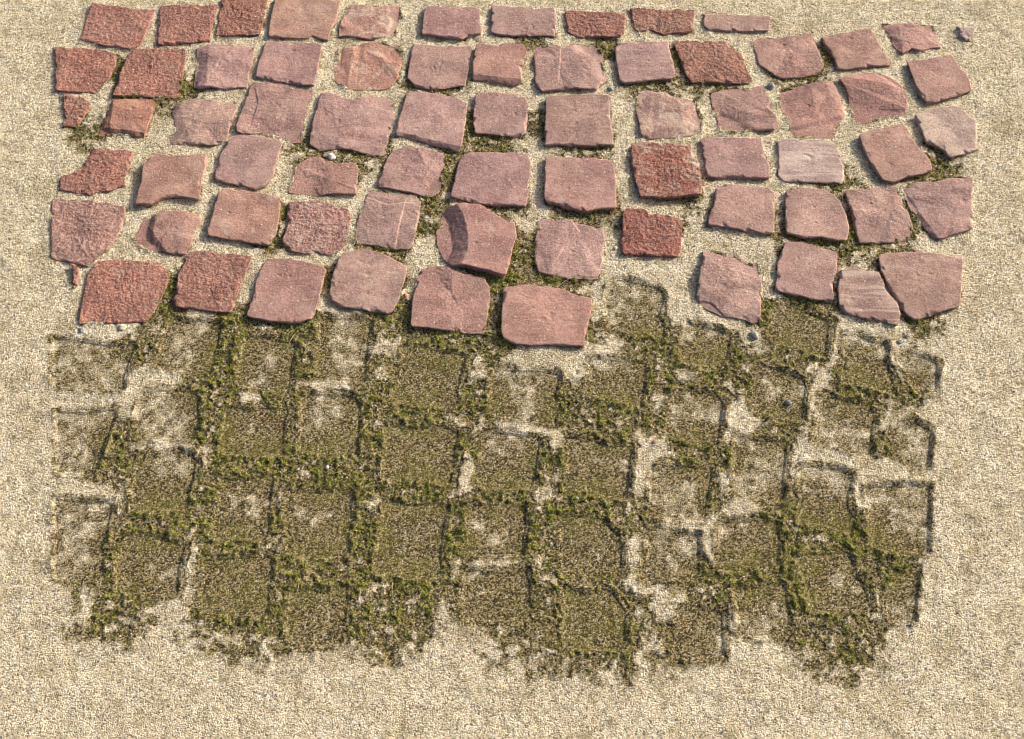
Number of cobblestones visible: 72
